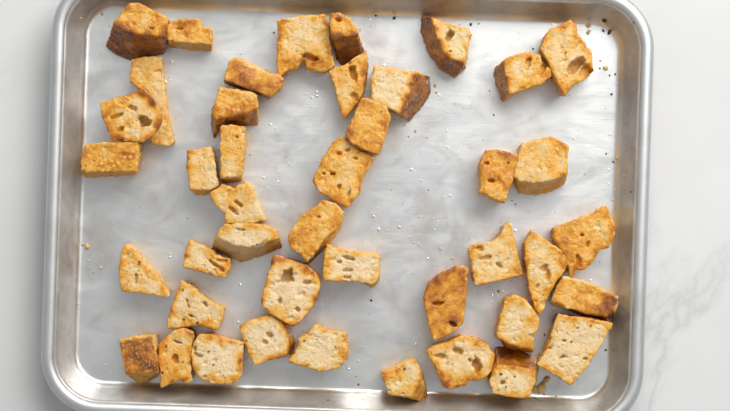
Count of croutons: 43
